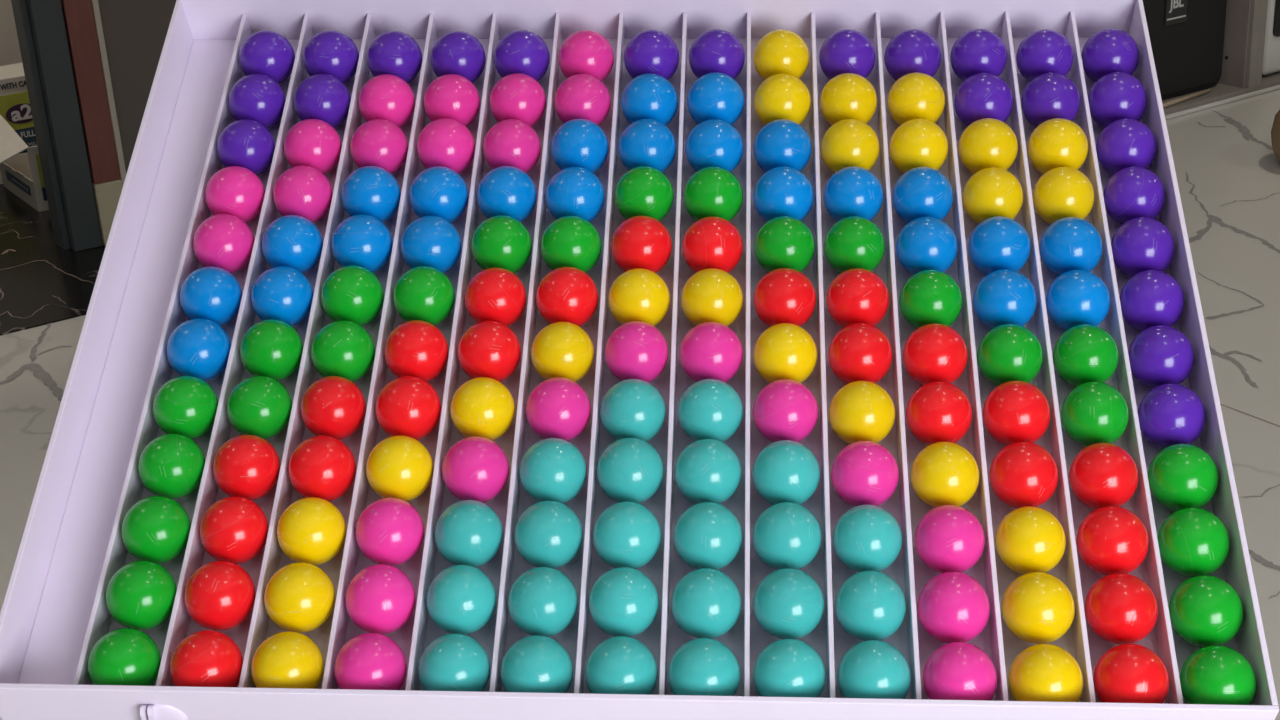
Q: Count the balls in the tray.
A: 168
